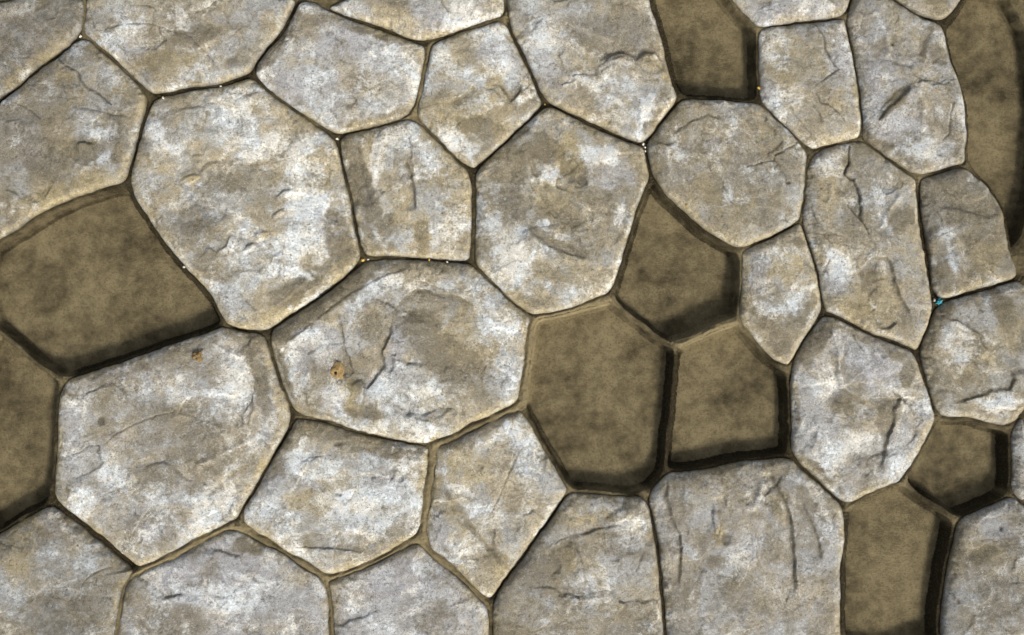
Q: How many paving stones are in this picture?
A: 31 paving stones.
